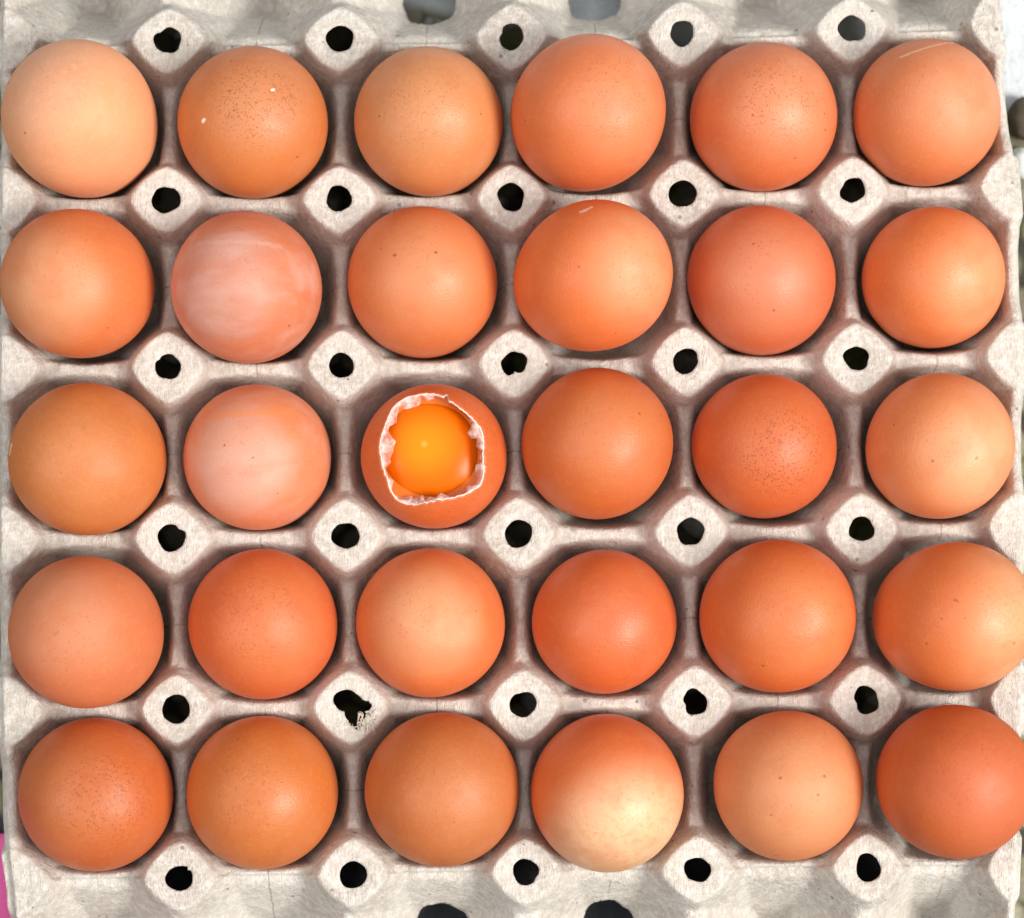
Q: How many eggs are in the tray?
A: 30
